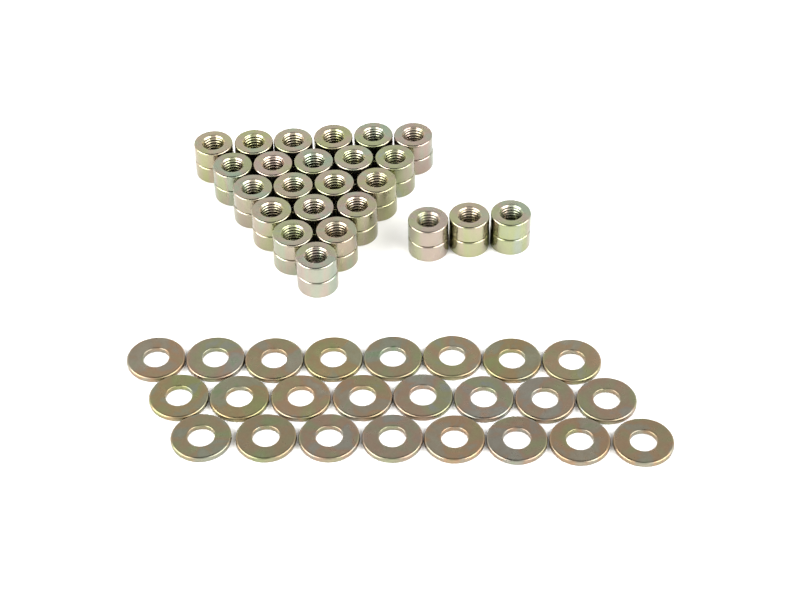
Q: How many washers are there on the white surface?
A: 24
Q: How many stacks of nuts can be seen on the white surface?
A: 24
